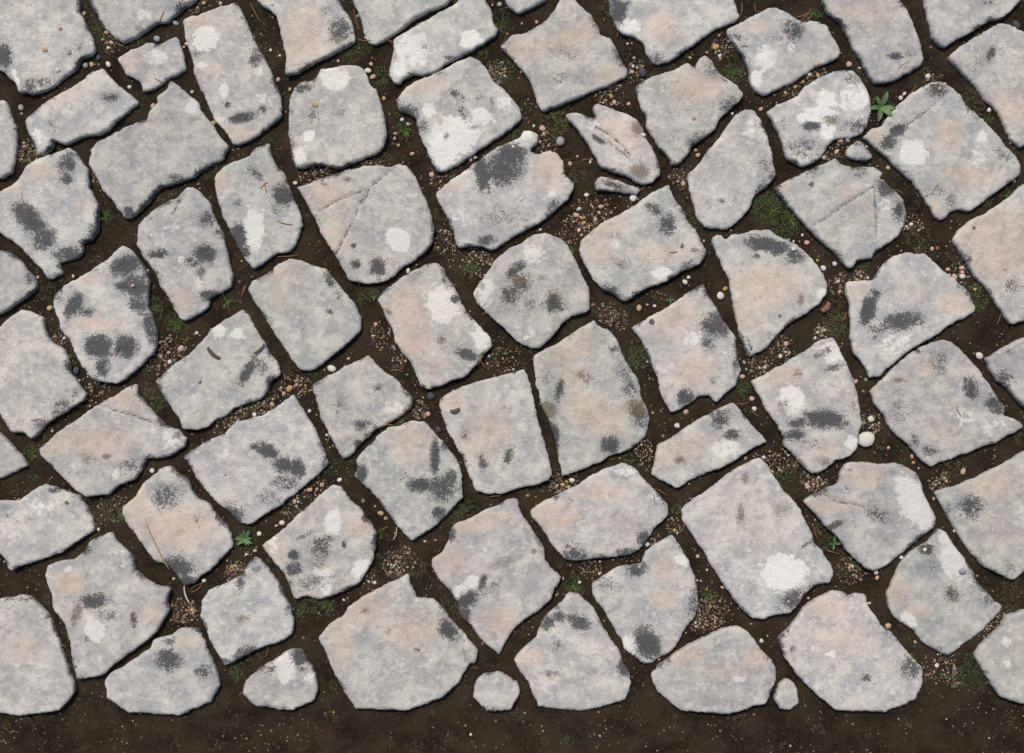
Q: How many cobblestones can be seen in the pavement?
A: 77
